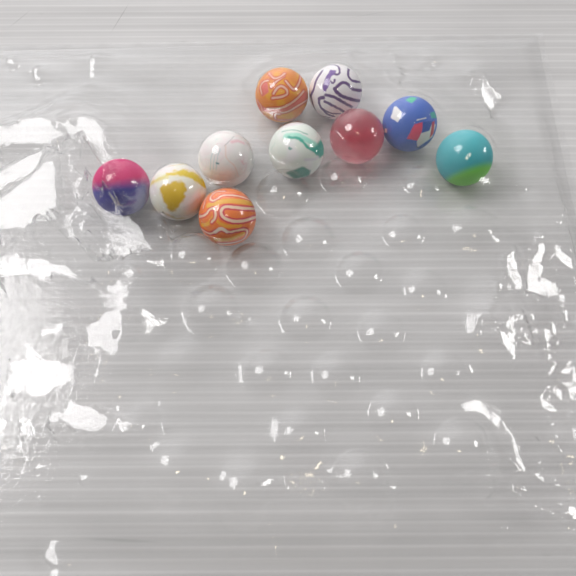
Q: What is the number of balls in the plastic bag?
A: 10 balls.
